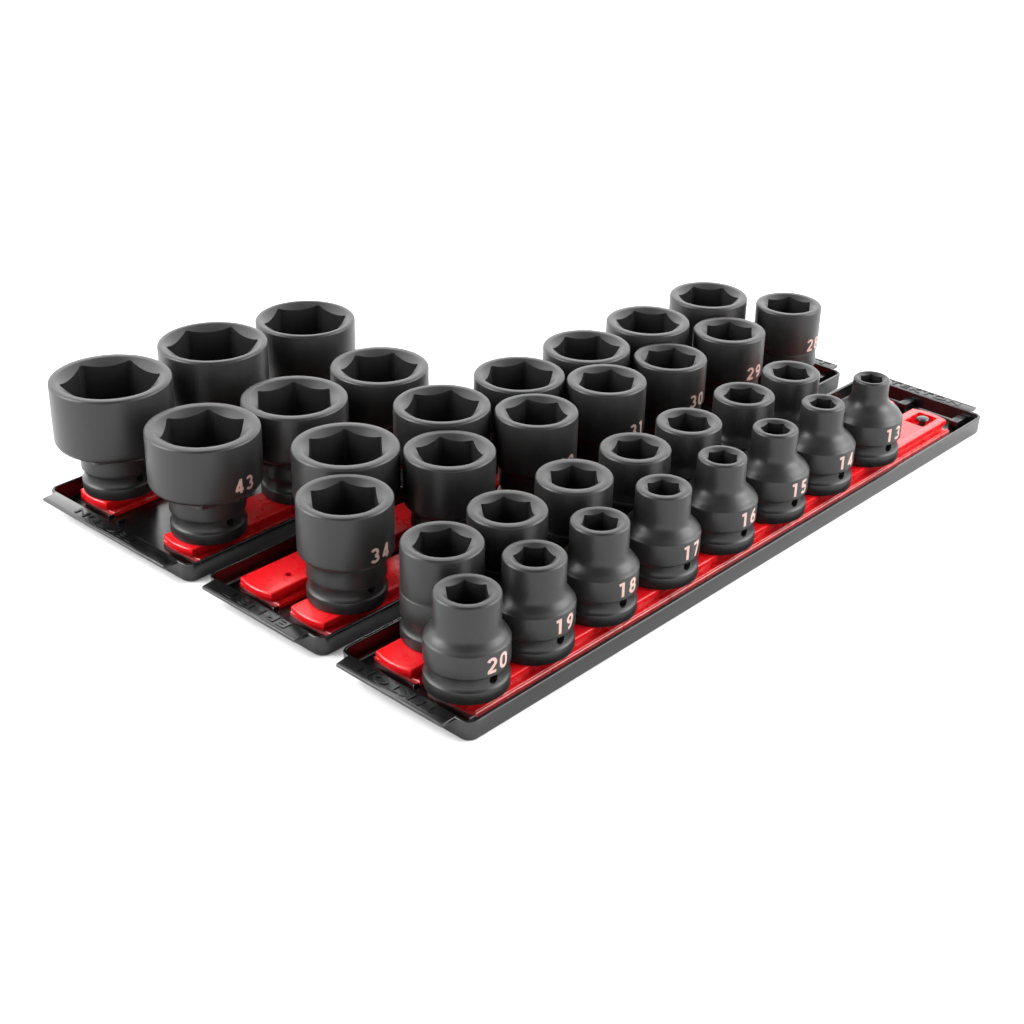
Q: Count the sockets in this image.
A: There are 34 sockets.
